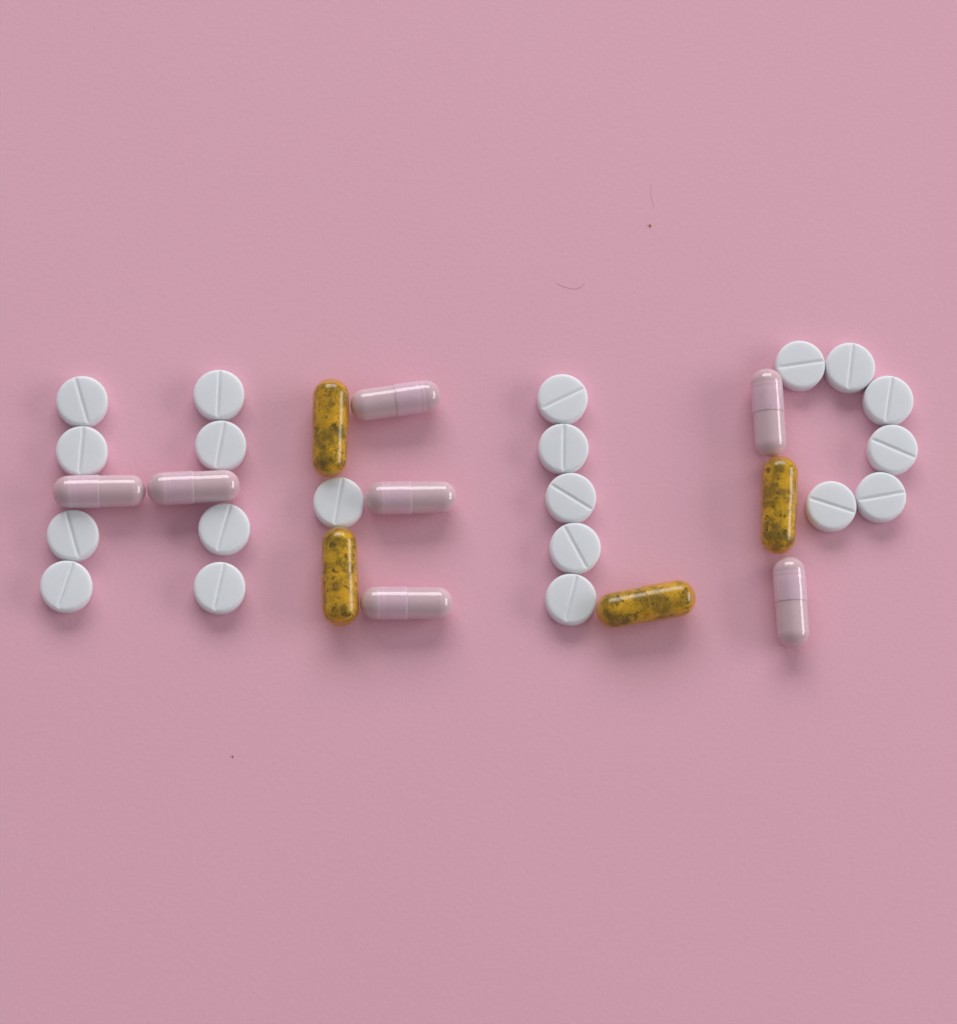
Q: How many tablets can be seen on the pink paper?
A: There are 20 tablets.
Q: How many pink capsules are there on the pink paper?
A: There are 7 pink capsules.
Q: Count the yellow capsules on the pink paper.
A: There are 4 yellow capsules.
